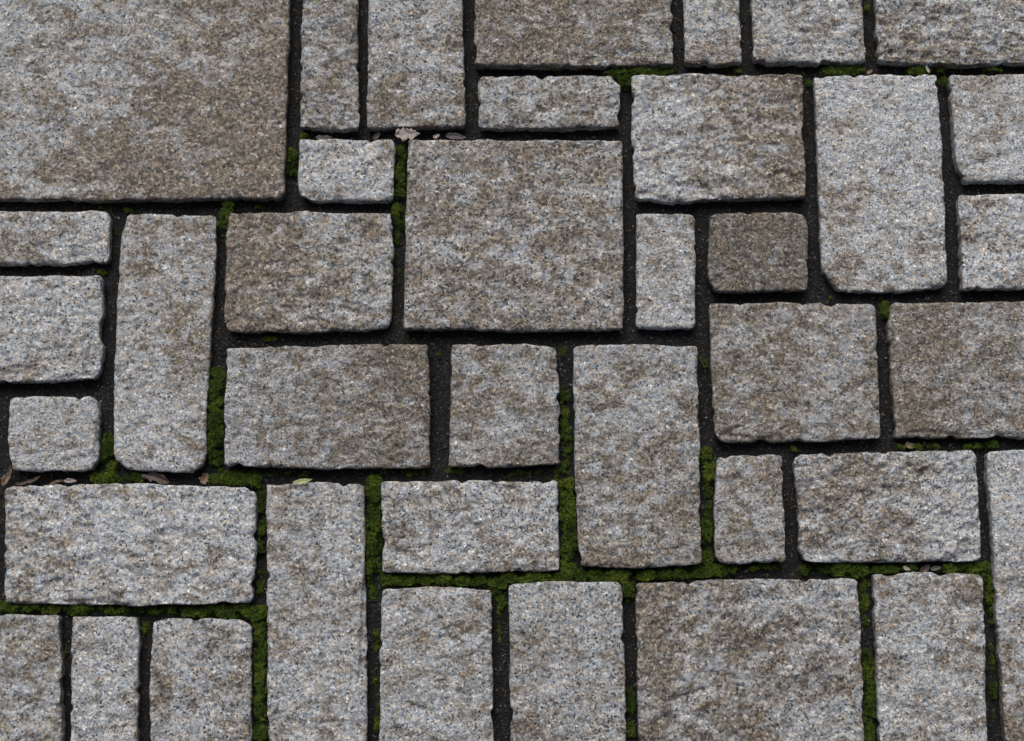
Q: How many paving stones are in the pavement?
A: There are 39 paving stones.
